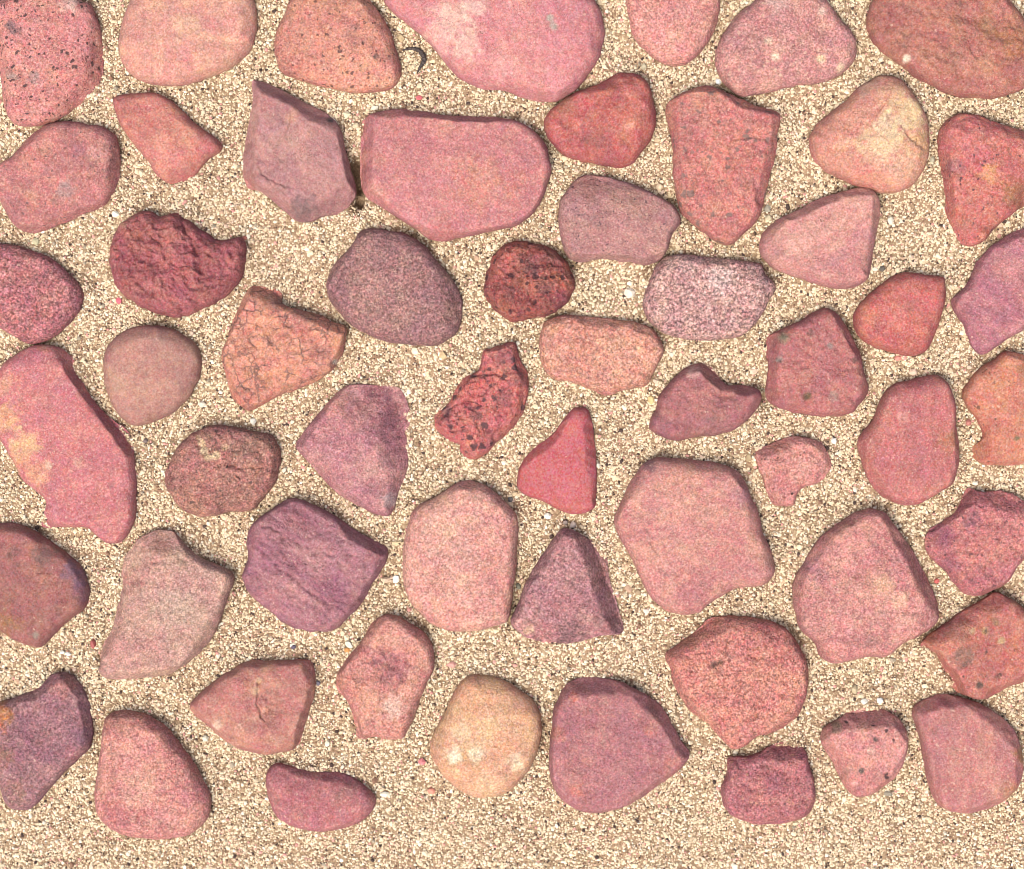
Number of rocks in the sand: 57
